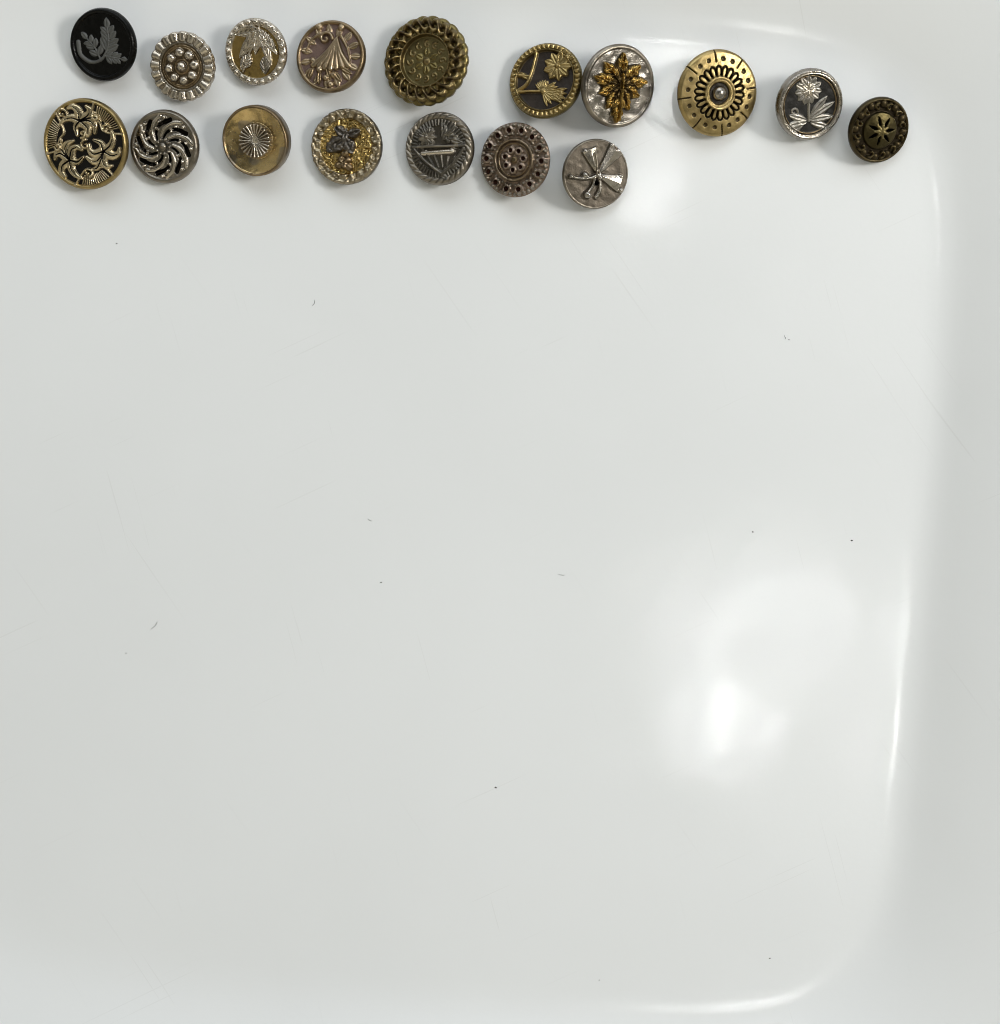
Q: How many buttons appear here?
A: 17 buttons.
